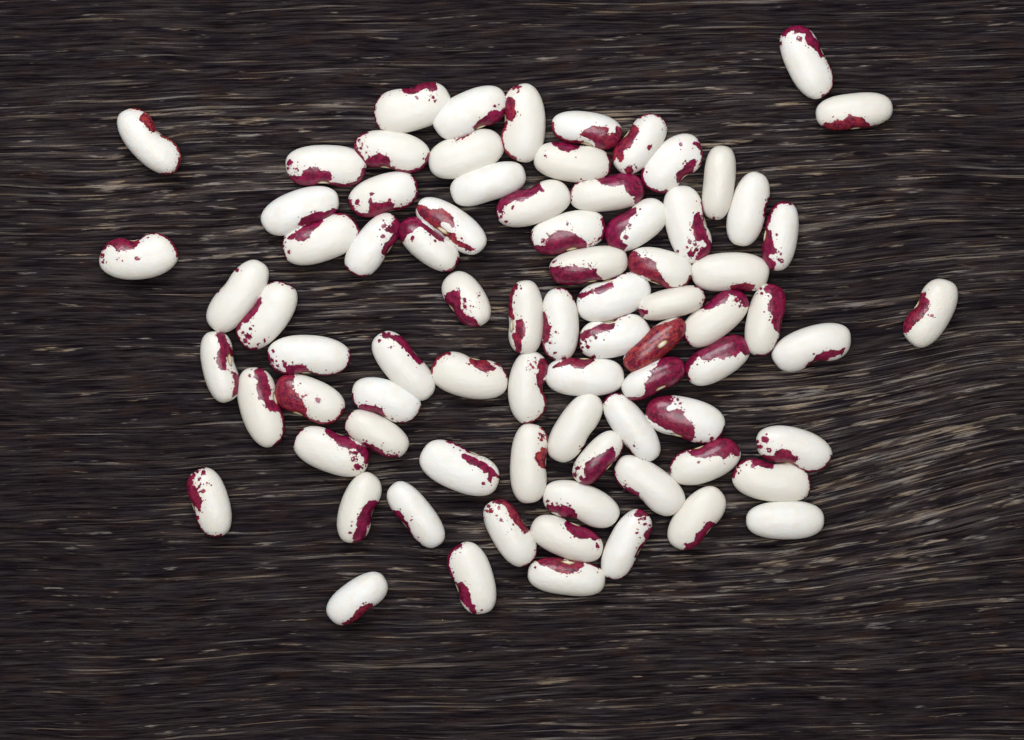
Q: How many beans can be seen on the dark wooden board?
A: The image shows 80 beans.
